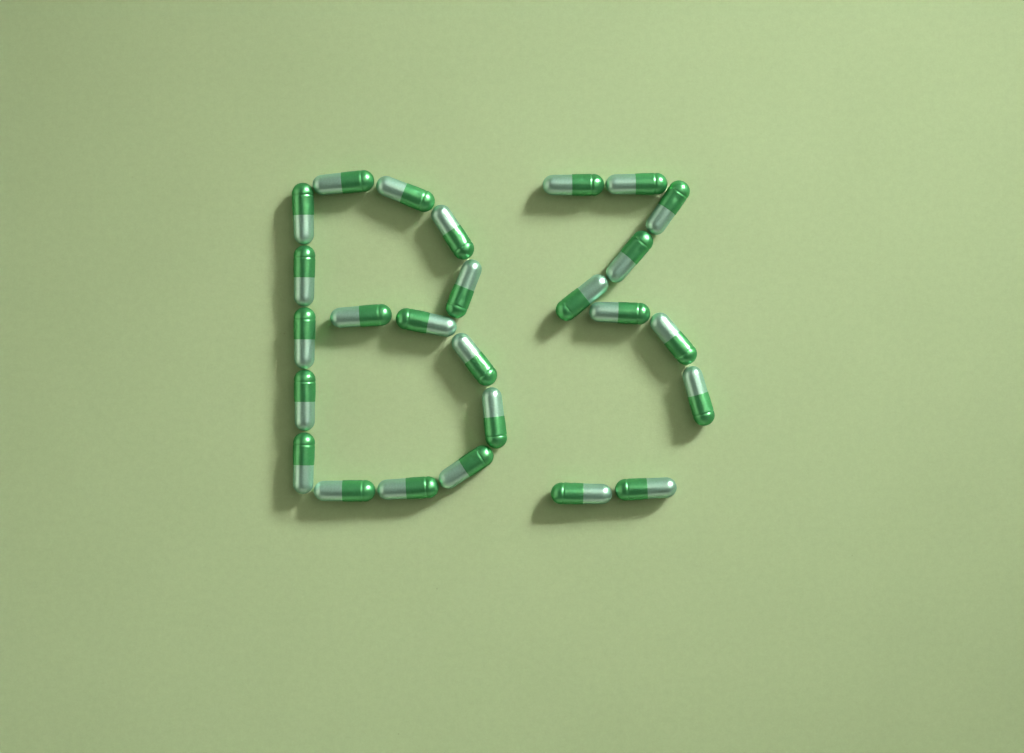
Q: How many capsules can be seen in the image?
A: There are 26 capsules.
